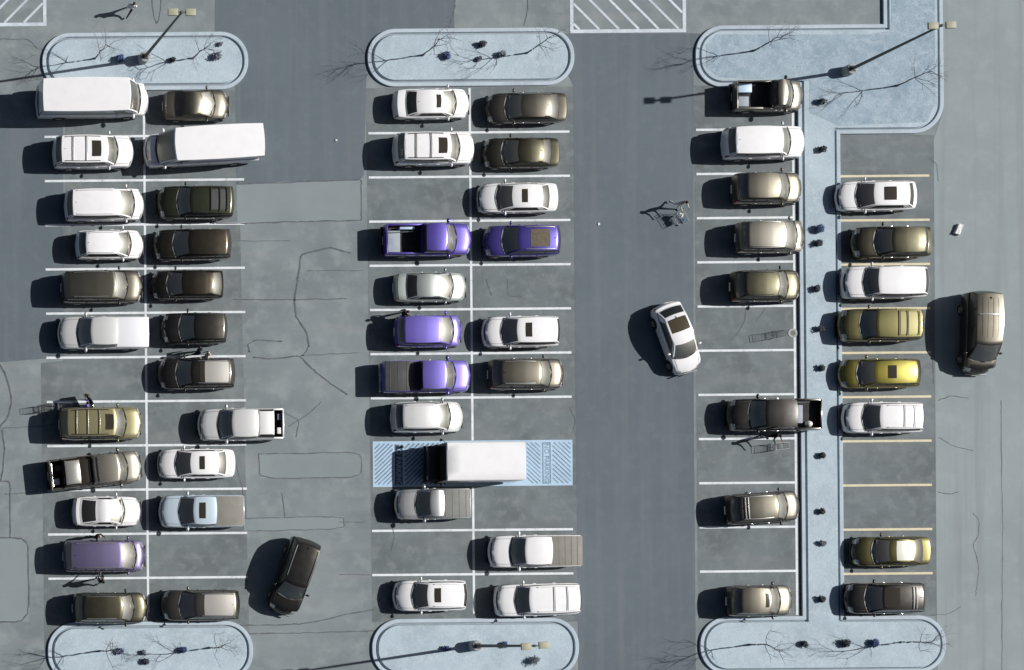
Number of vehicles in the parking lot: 59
